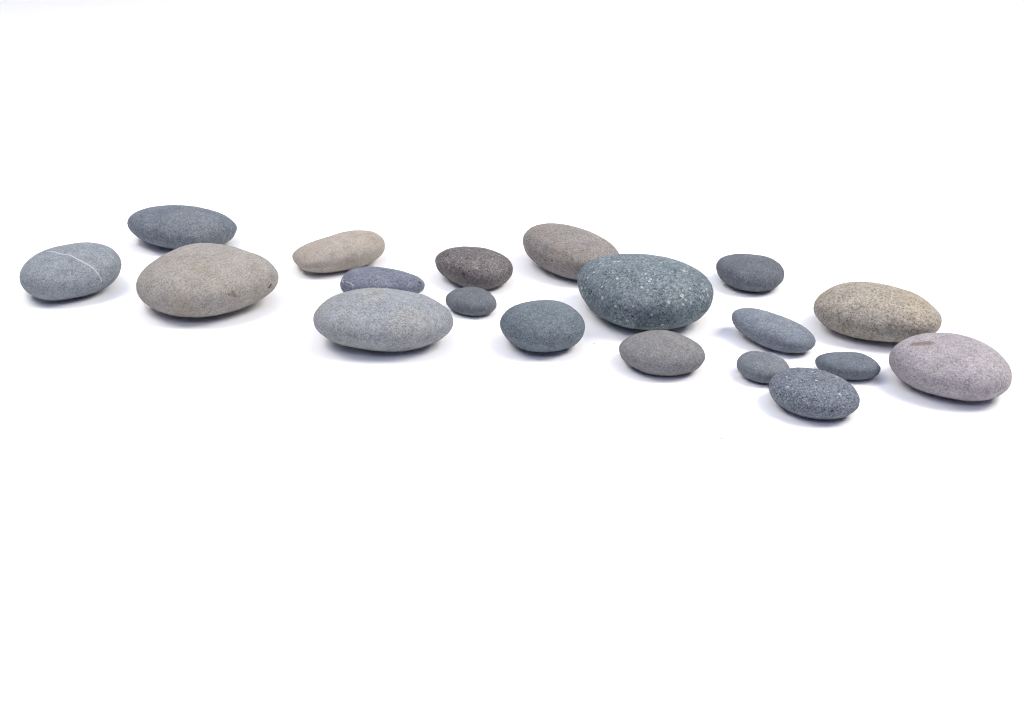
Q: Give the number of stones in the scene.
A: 19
